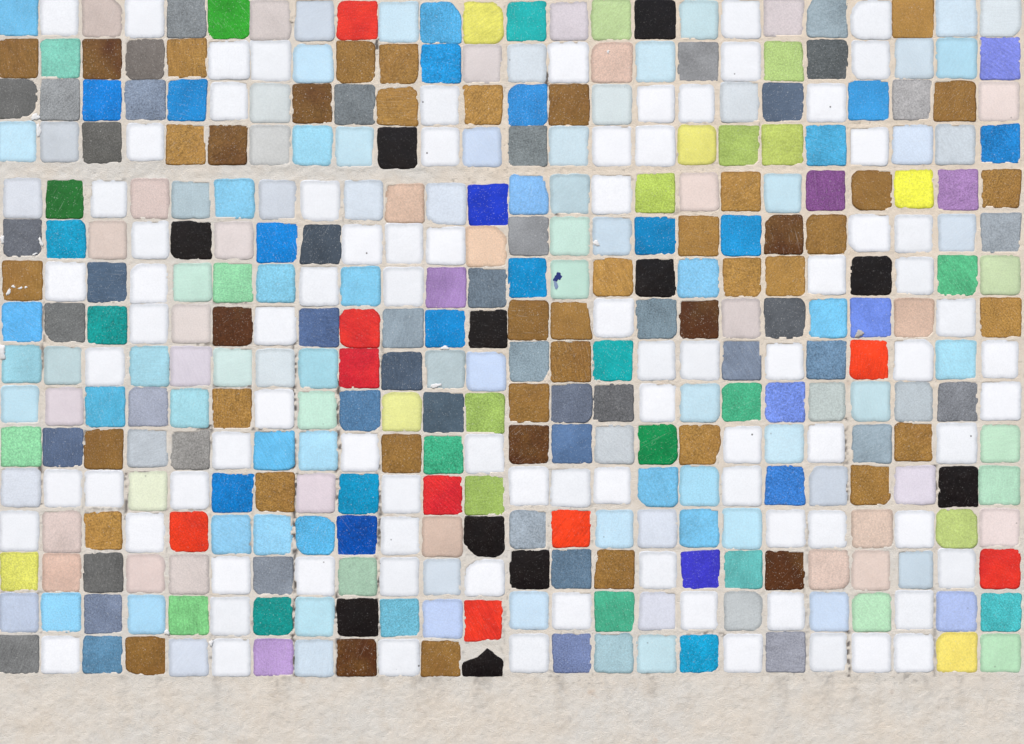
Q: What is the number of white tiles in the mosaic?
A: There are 86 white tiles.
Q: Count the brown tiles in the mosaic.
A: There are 44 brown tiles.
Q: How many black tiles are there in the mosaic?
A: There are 11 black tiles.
